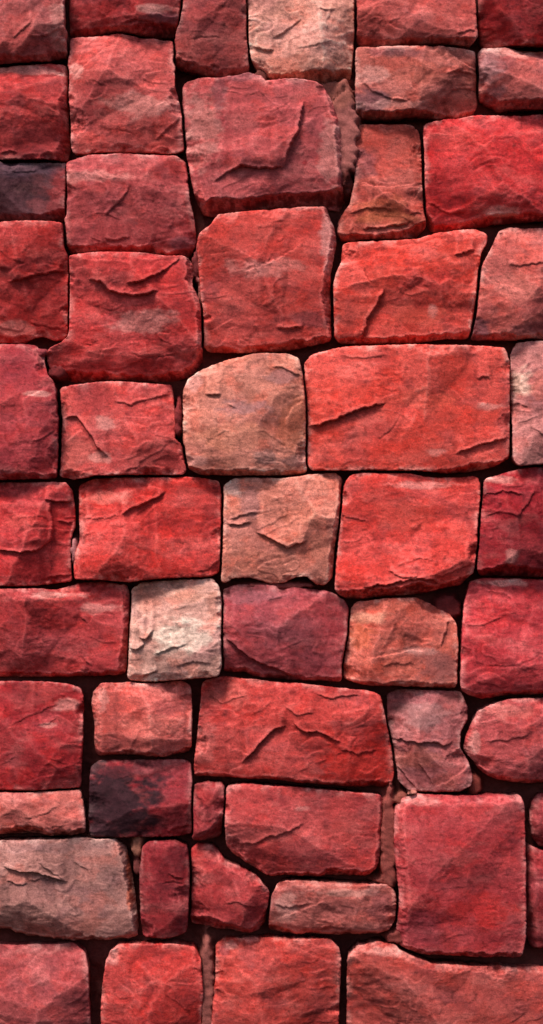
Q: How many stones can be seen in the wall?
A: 55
